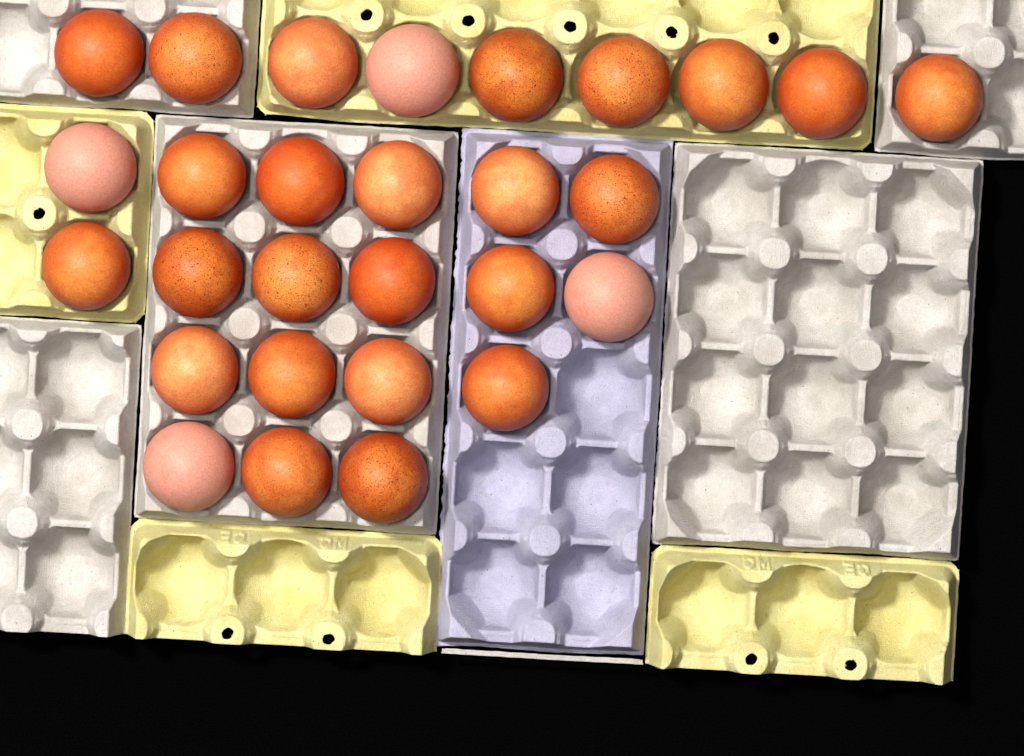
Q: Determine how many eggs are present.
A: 28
